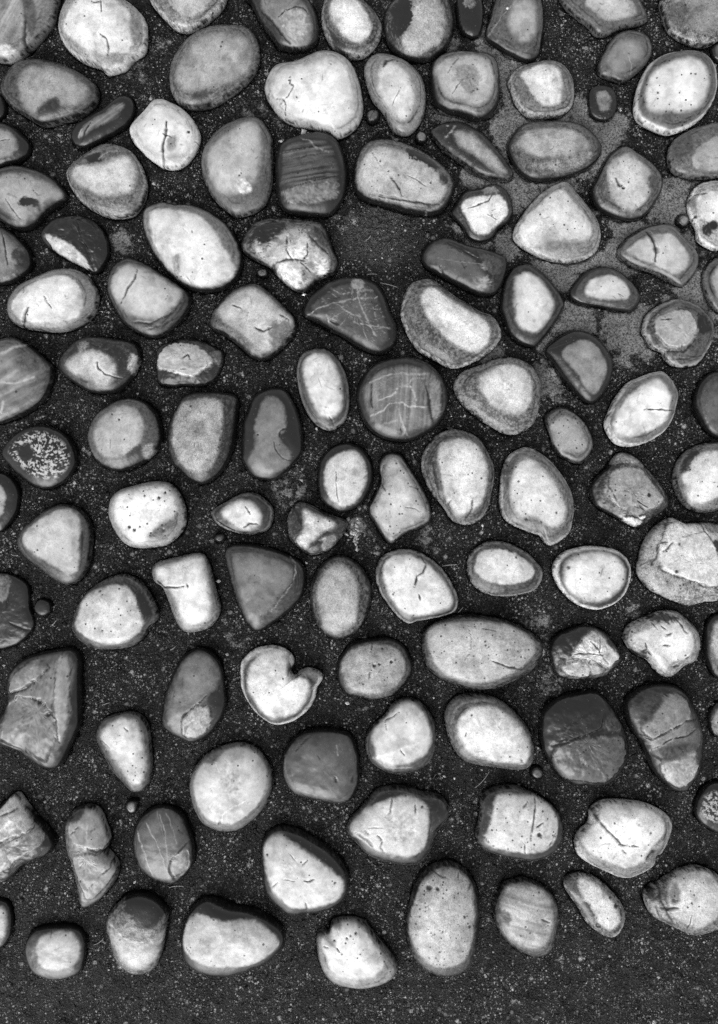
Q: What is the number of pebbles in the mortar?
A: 126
